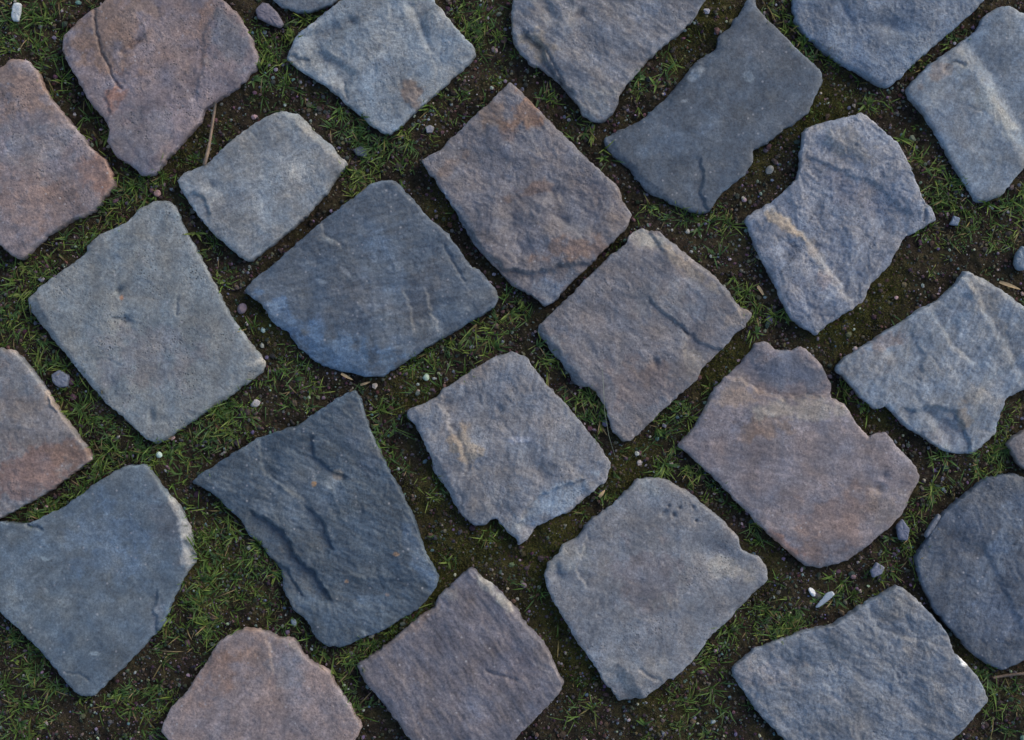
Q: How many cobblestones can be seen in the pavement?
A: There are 26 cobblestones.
